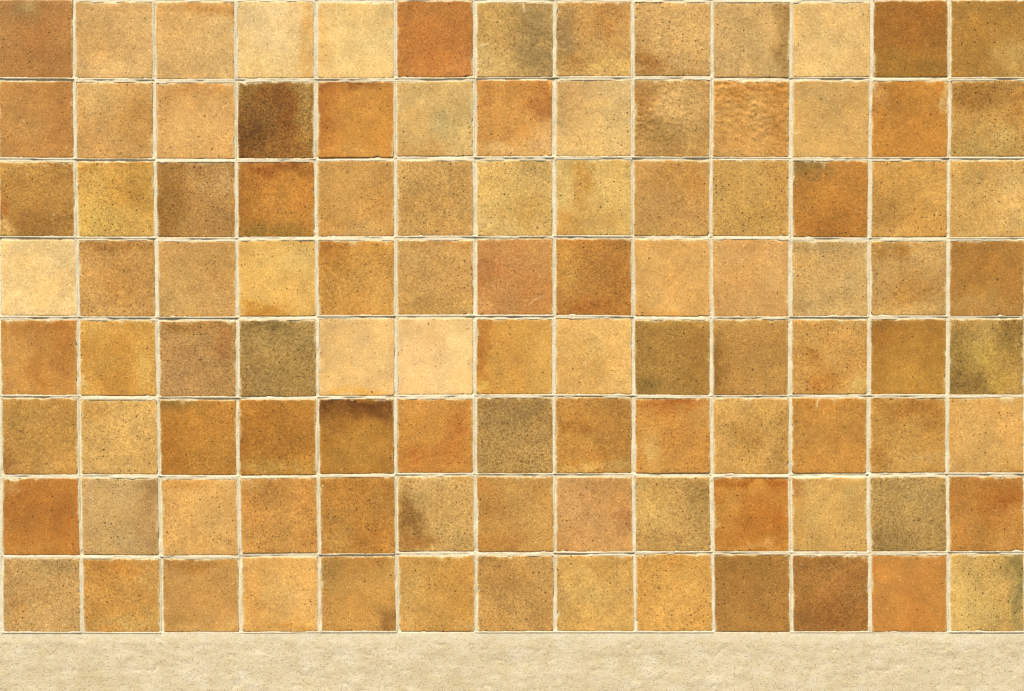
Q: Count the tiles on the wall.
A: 104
